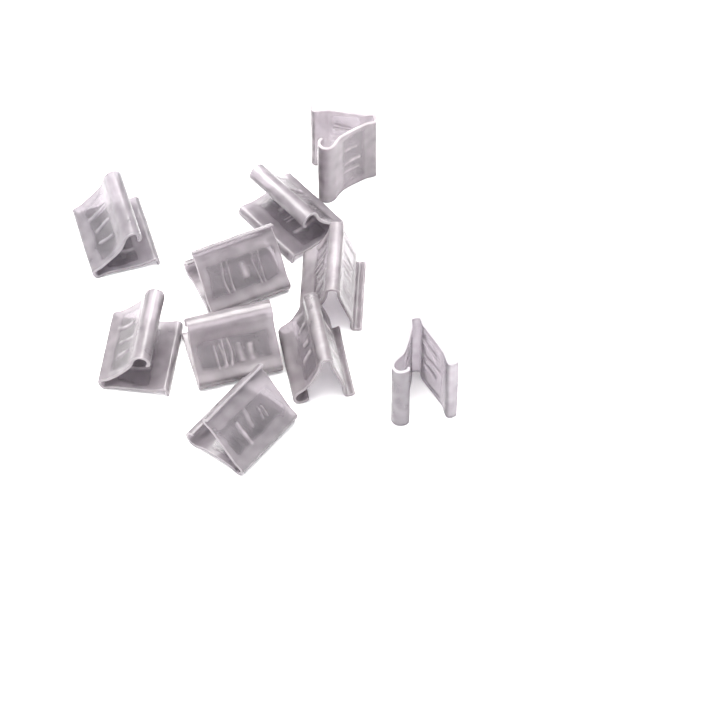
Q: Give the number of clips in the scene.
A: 10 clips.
